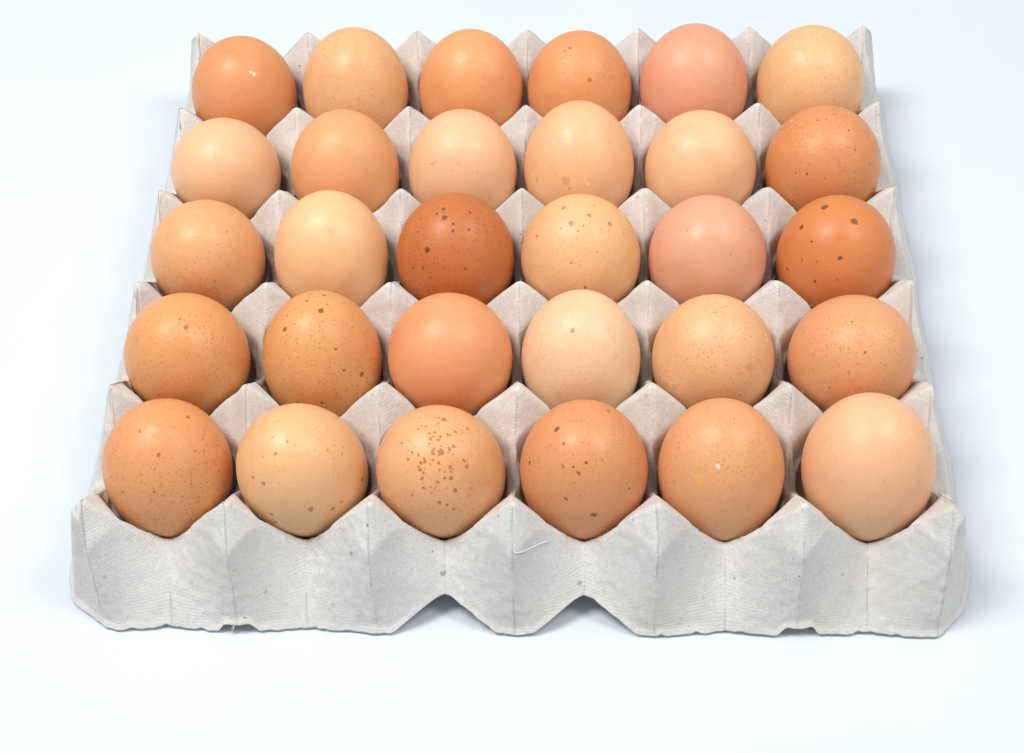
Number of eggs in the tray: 30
